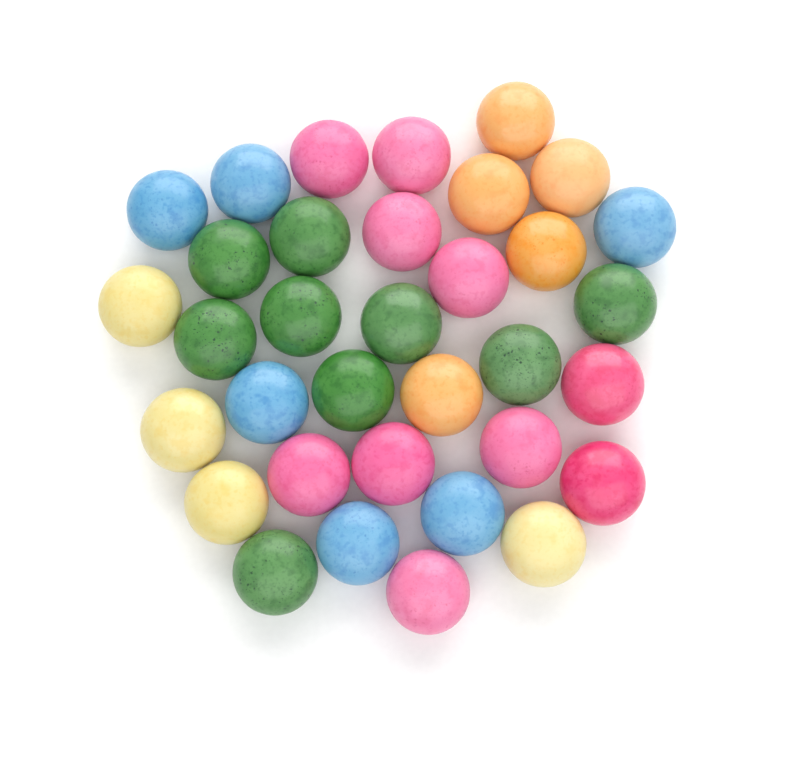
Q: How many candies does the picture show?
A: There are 34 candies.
